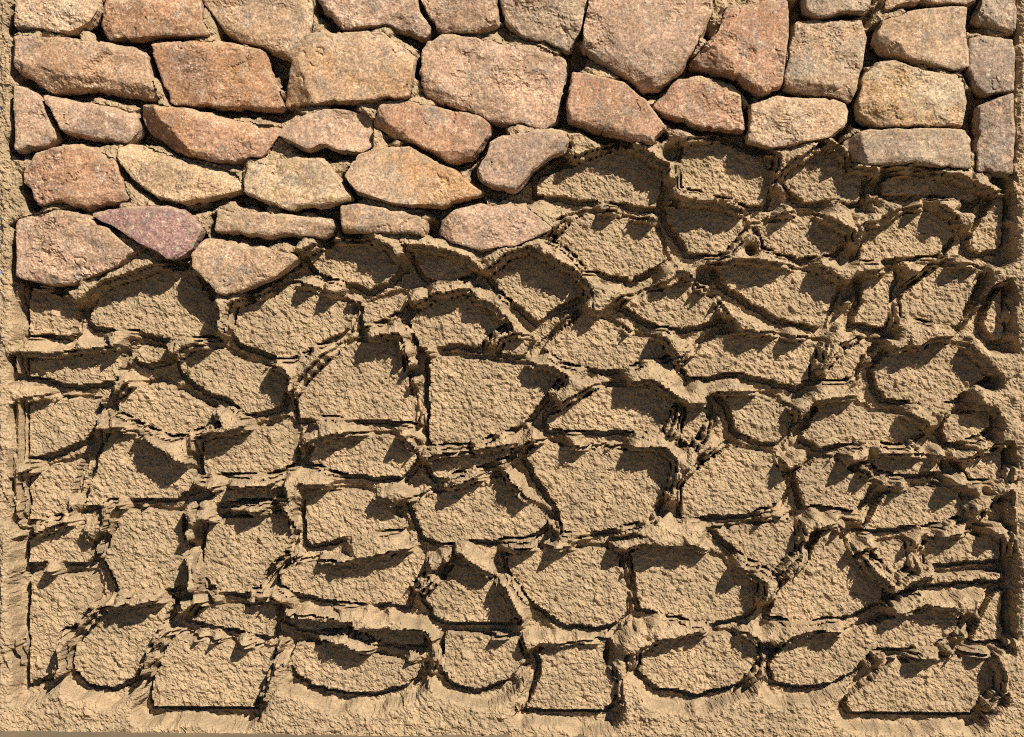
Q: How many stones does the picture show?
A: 40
